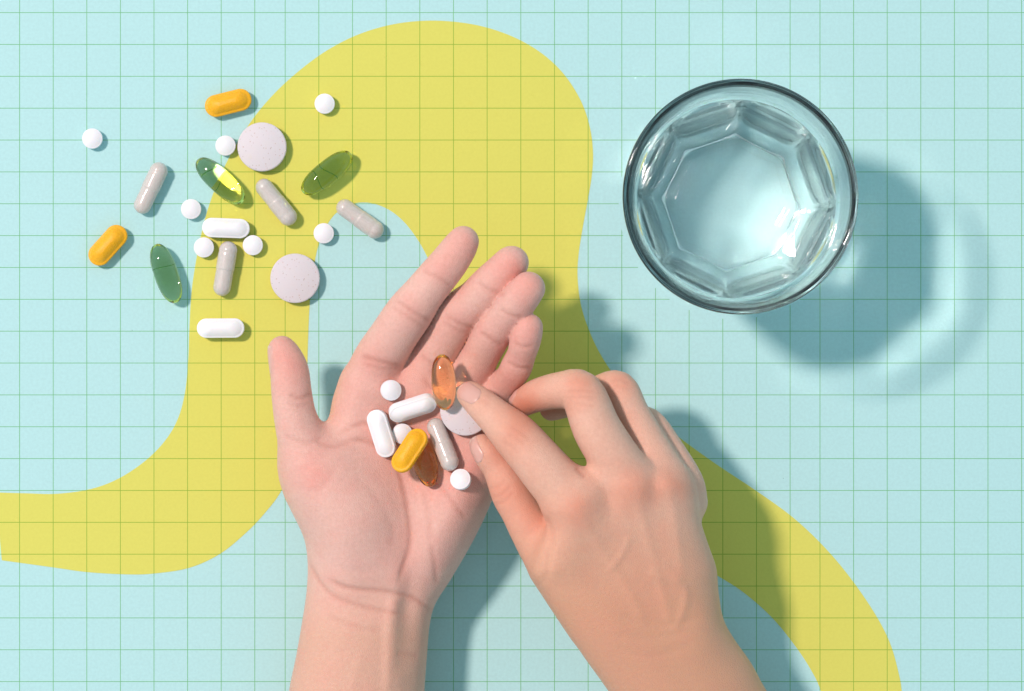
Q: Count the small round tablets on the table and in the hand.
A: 10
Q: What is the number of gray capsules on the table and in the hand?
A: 5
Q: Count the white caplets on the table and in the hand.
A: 4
